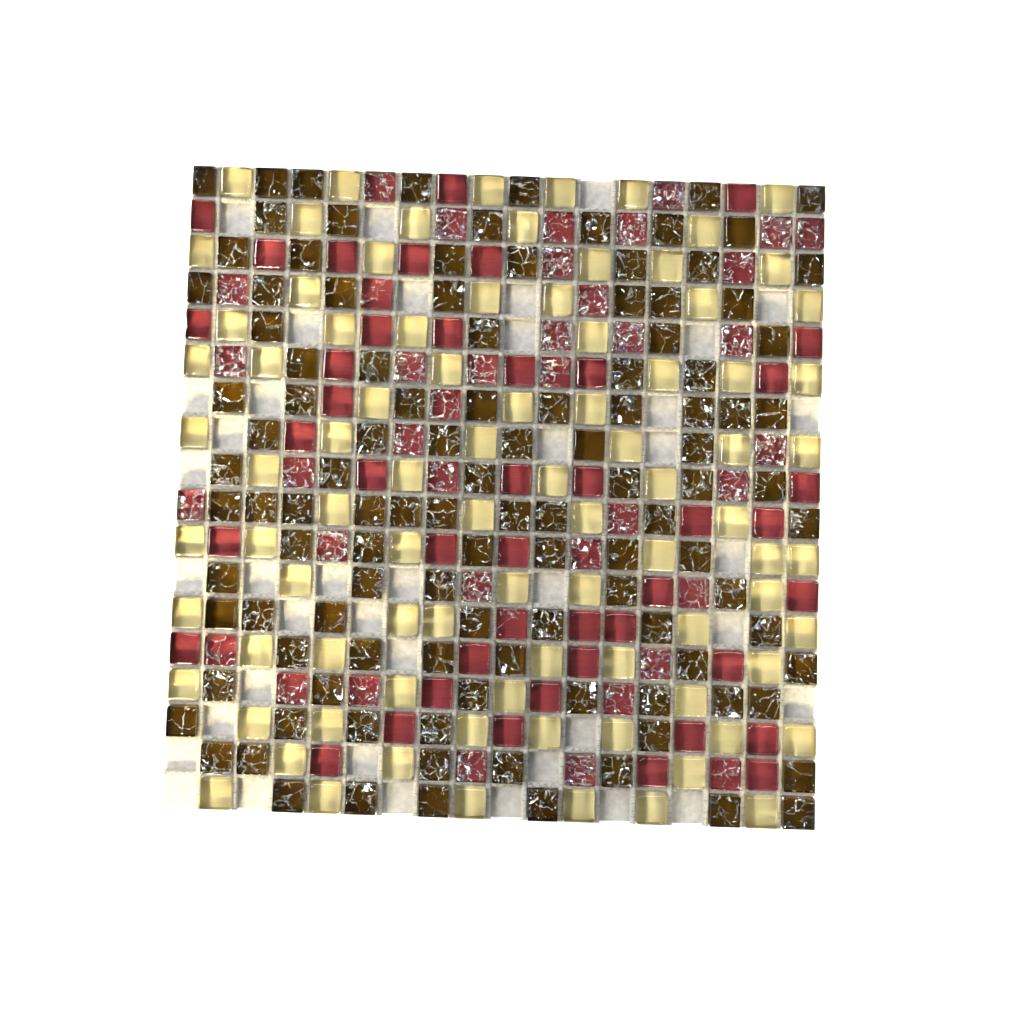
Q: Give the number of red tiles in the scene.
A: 83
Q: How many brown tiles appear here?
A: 114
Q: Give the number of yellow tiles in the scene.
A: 87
